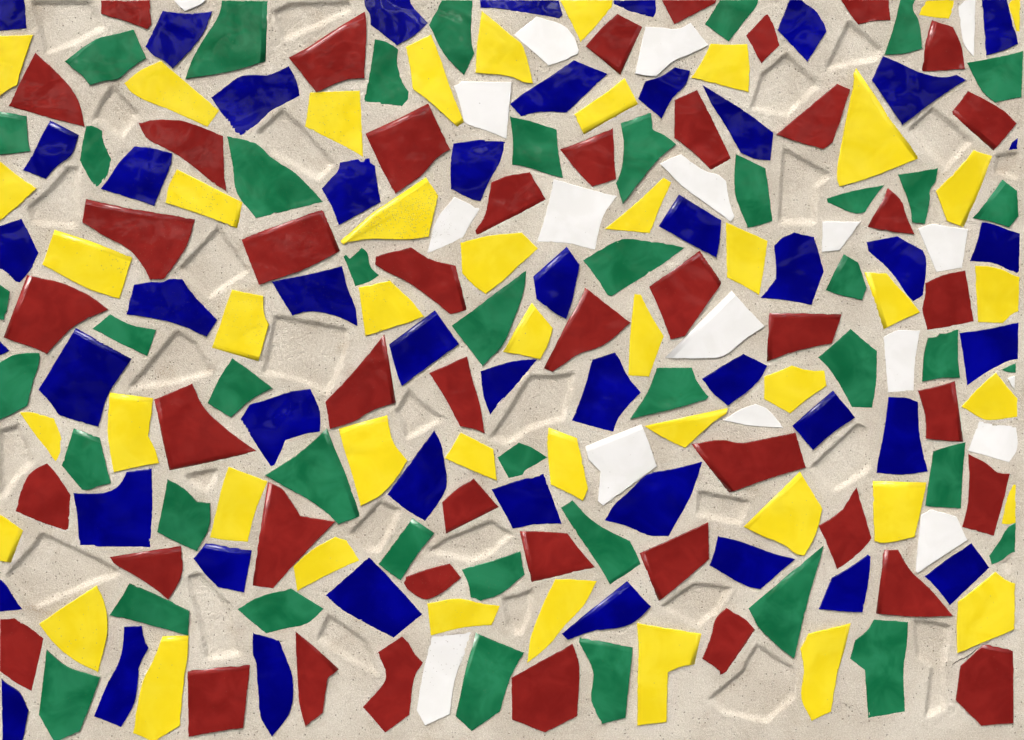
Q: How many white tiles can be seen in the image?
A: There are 18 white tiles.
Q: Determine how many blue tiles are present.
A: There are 49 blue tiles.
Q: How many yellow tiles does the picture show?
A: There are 46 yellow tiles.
